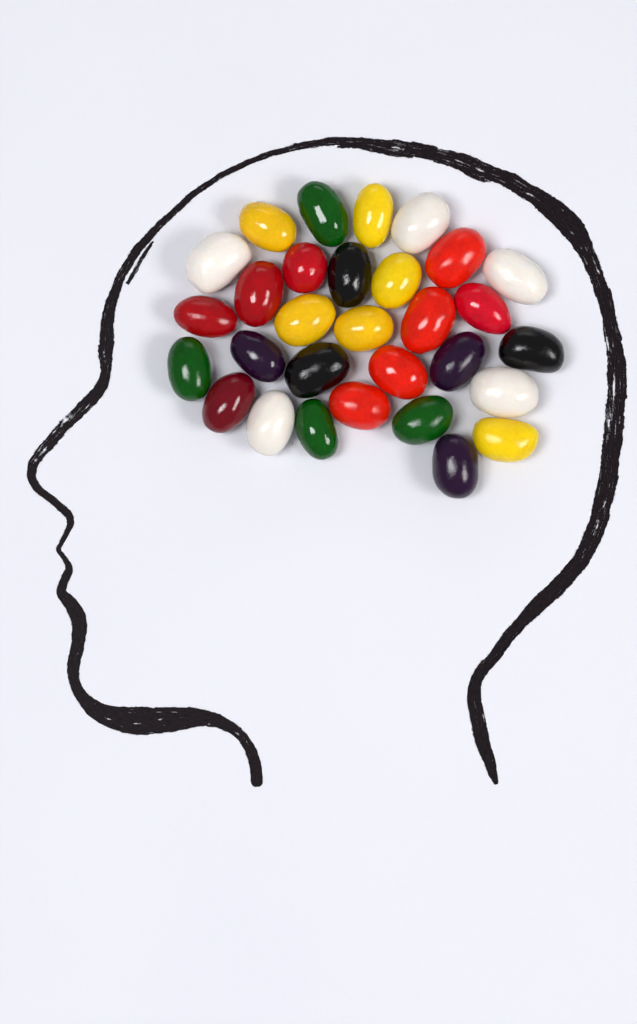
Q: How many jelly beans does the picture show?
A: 30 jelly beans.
